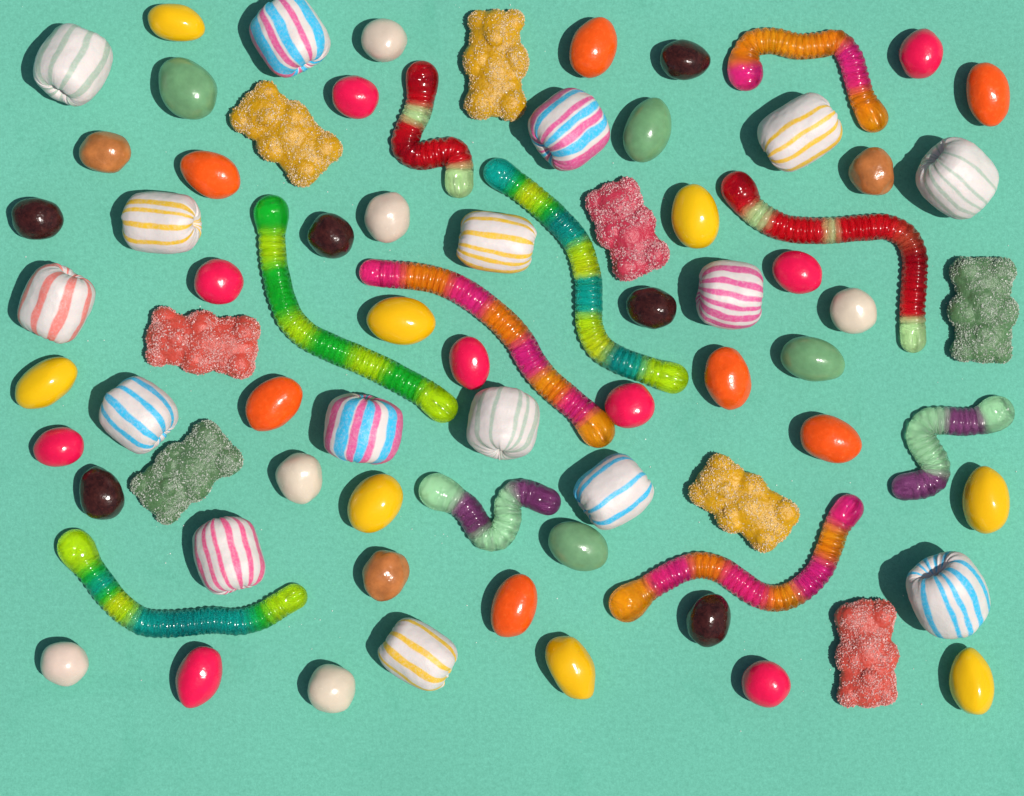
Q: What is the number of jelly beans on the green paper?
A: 43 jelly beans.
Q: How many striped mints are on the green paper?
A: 16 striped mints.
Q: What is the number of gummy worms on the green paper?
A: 10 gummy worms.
